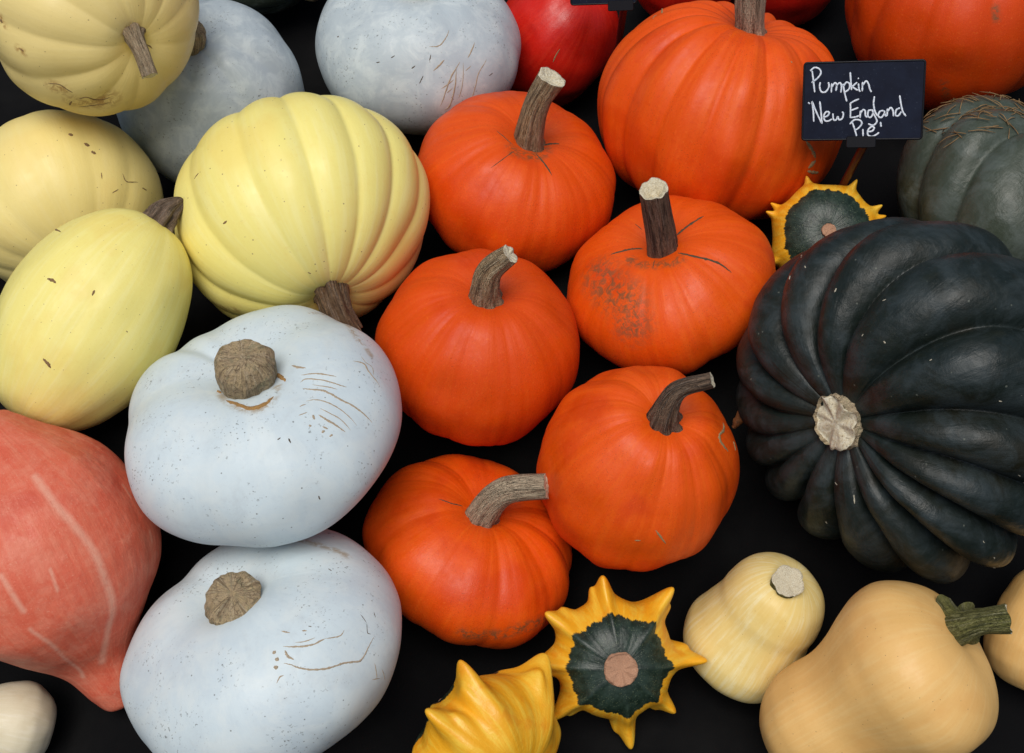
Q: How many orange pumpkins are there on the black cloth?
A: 7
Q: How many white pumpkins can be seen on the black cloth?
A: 4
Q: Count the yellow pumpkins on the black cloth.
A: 4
